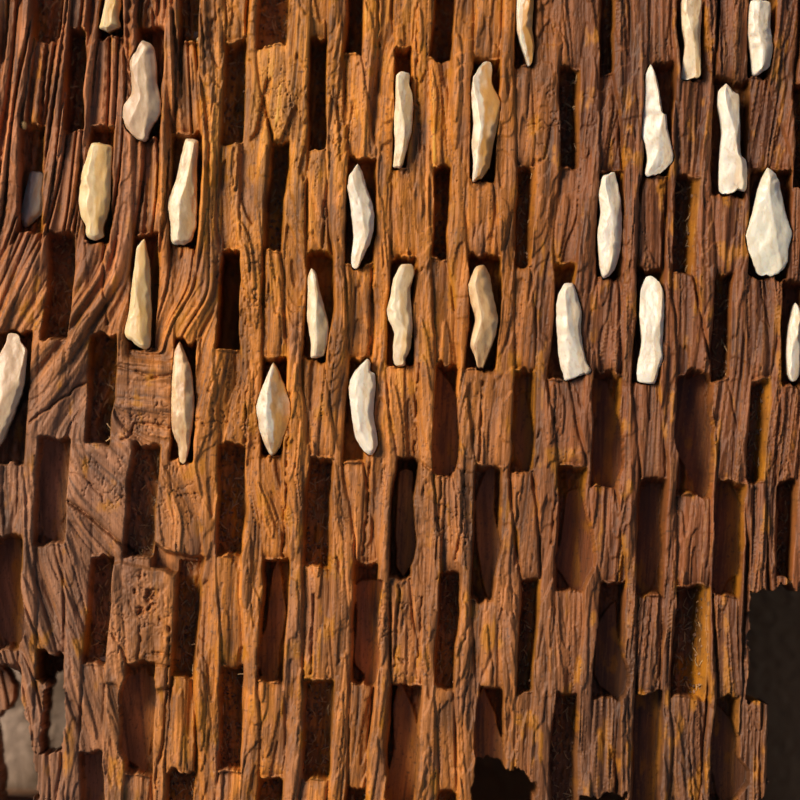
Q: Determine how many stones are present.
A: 26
